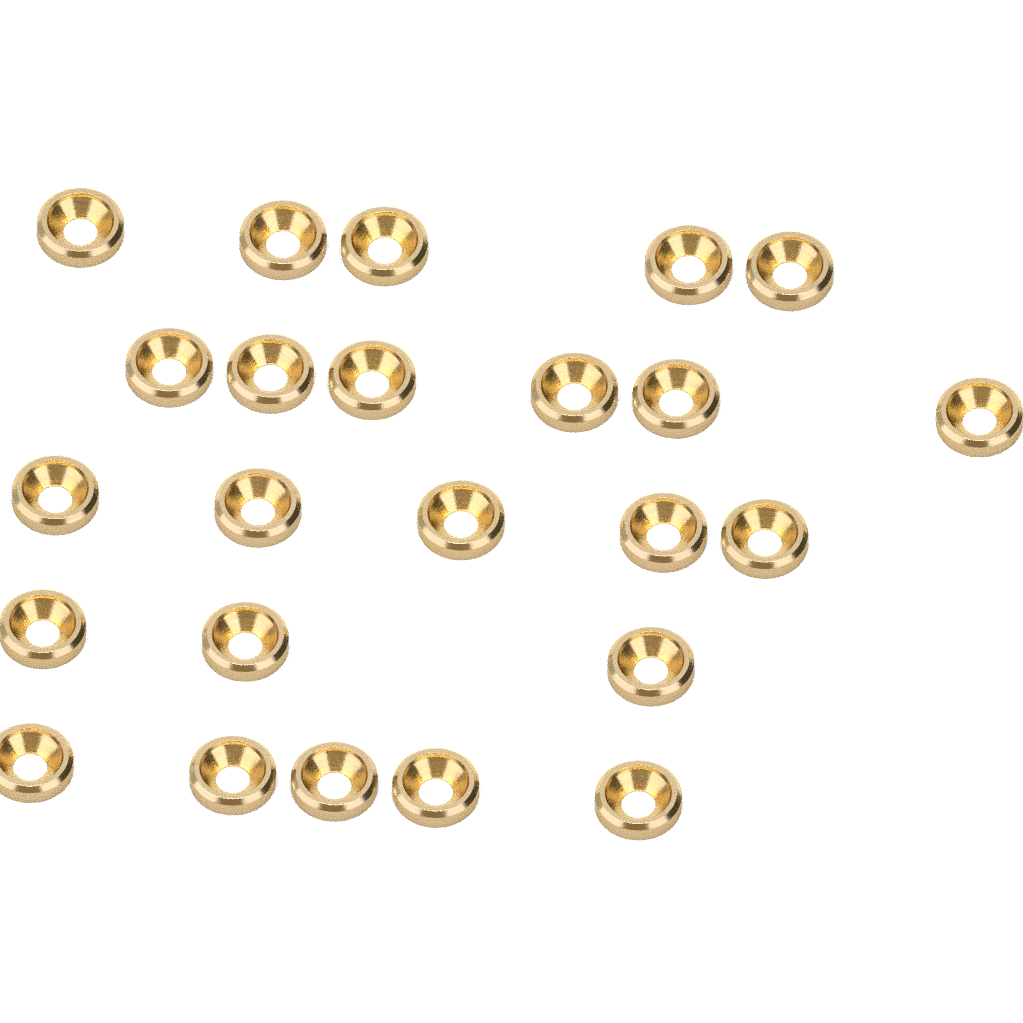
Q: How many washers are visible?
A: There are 24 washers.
